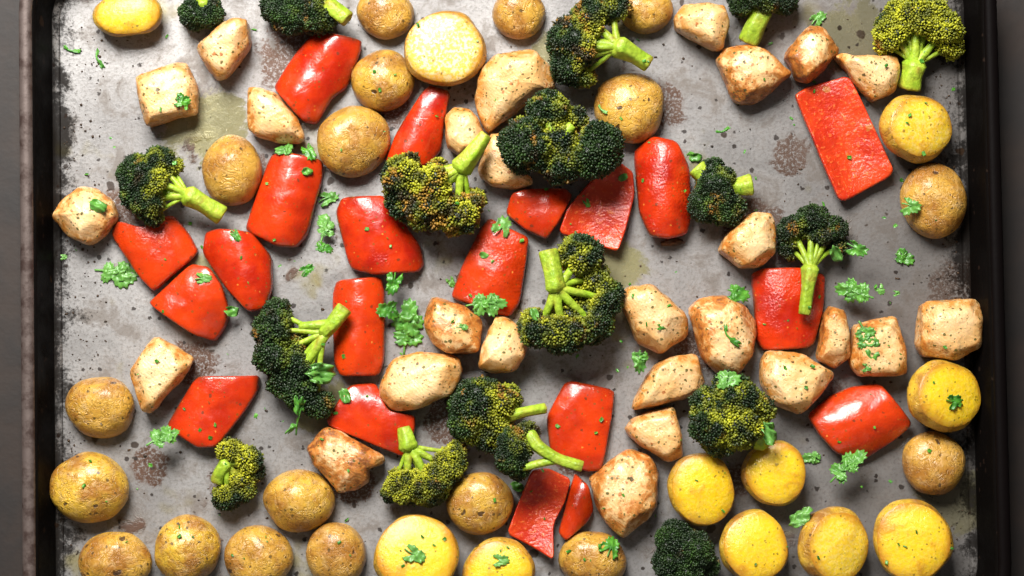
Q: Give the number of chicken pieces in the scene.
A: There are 26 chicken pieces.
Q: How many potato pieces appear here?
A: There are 29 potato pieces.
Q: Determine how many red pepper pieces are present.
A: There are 20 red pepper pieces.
